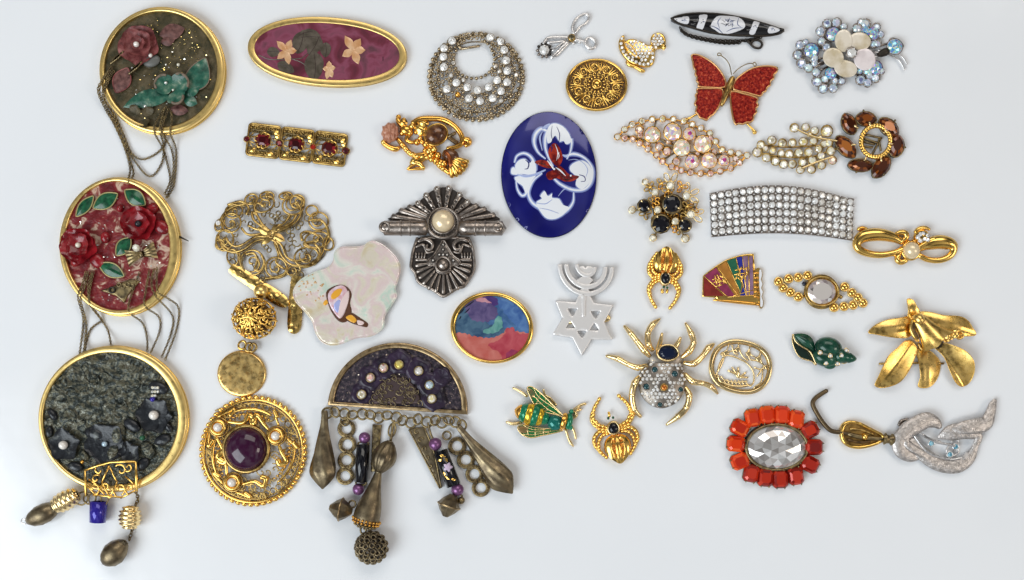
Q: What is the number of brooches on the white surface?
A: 36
